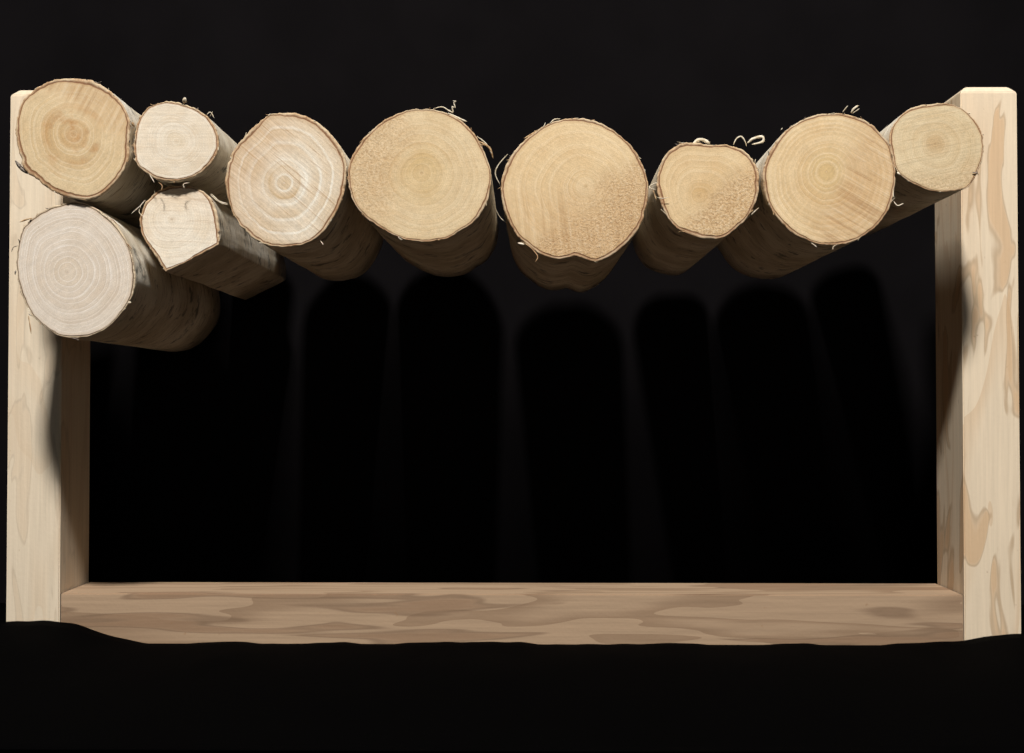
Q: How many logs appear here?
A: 10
